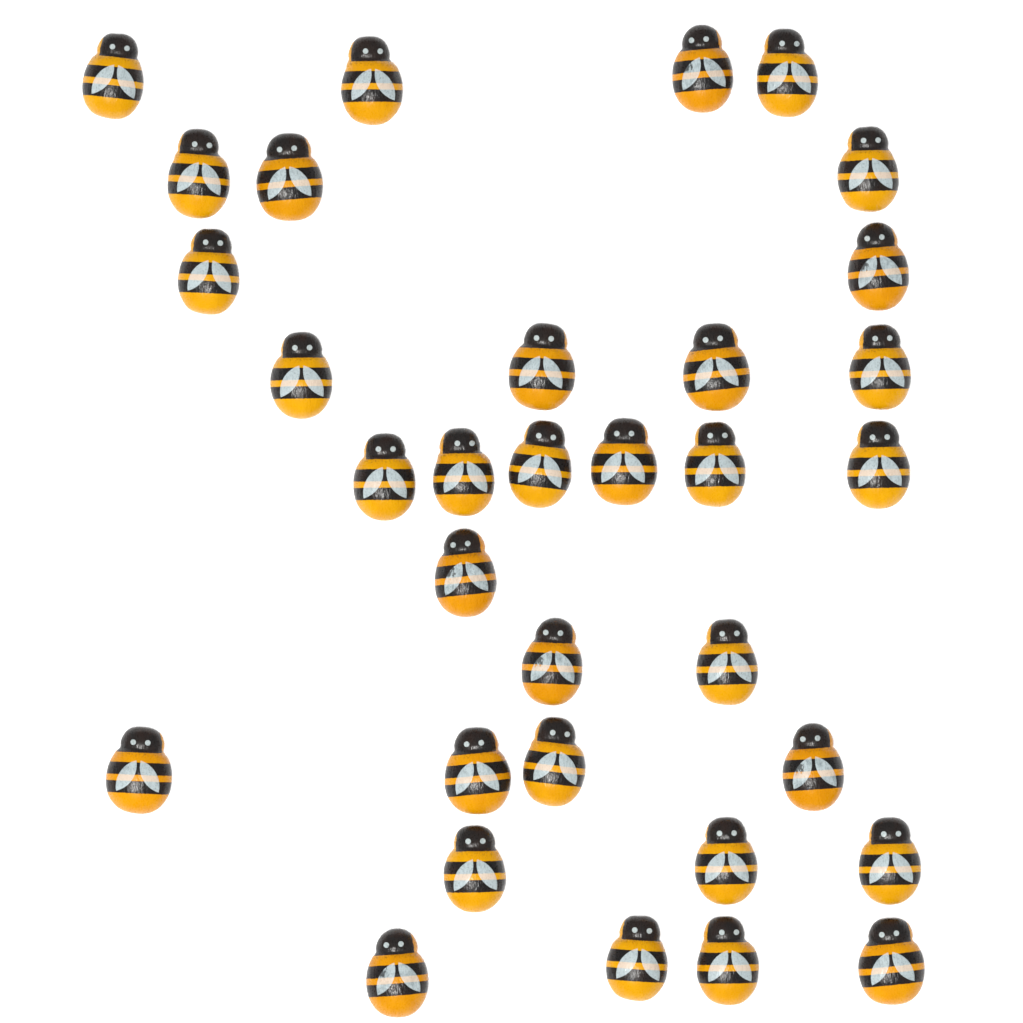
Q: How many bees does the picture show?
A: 33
